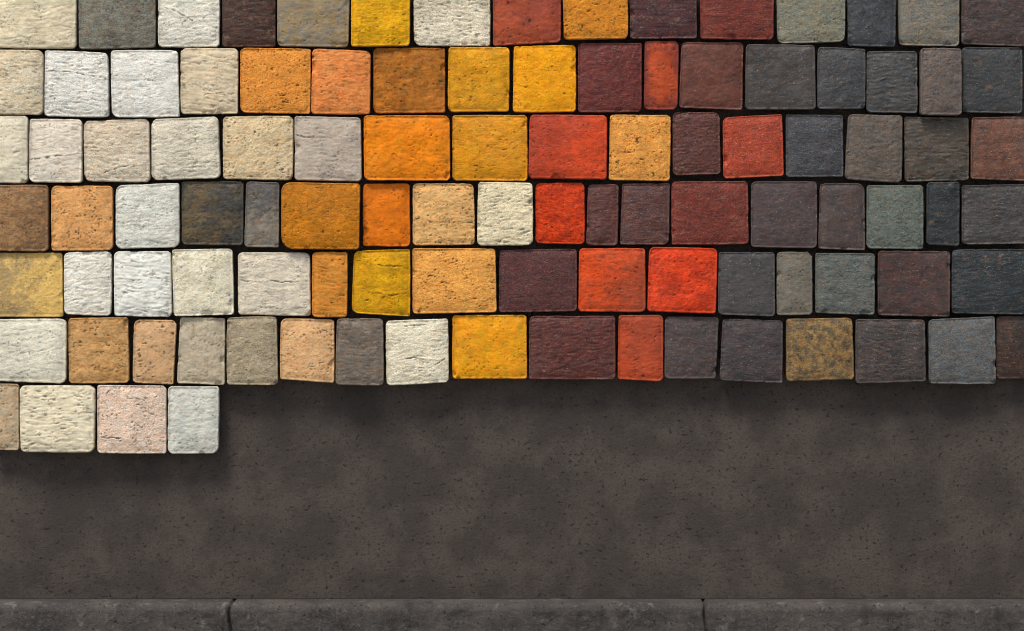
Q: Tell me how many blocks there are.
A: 103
